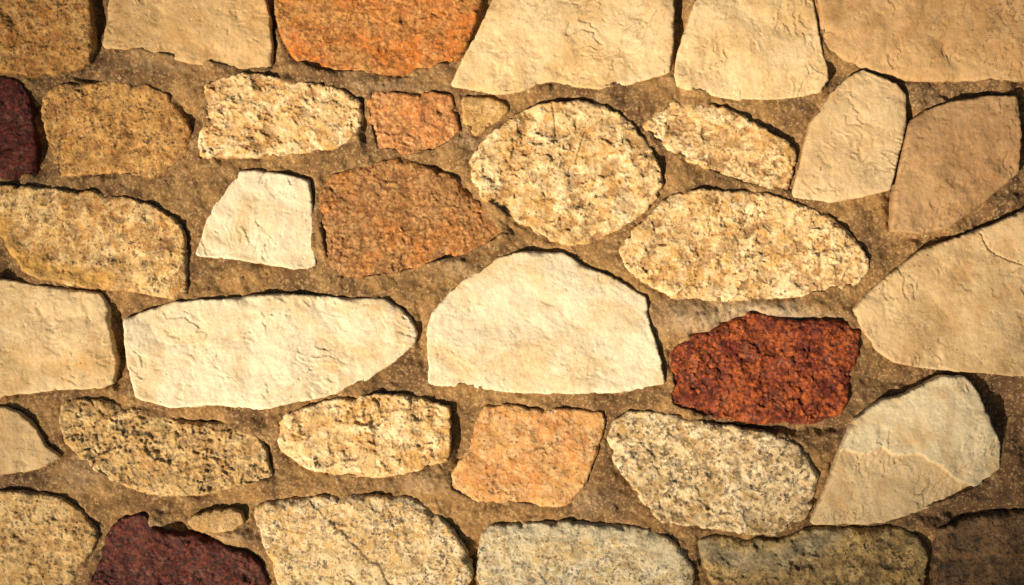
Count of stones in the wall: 37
